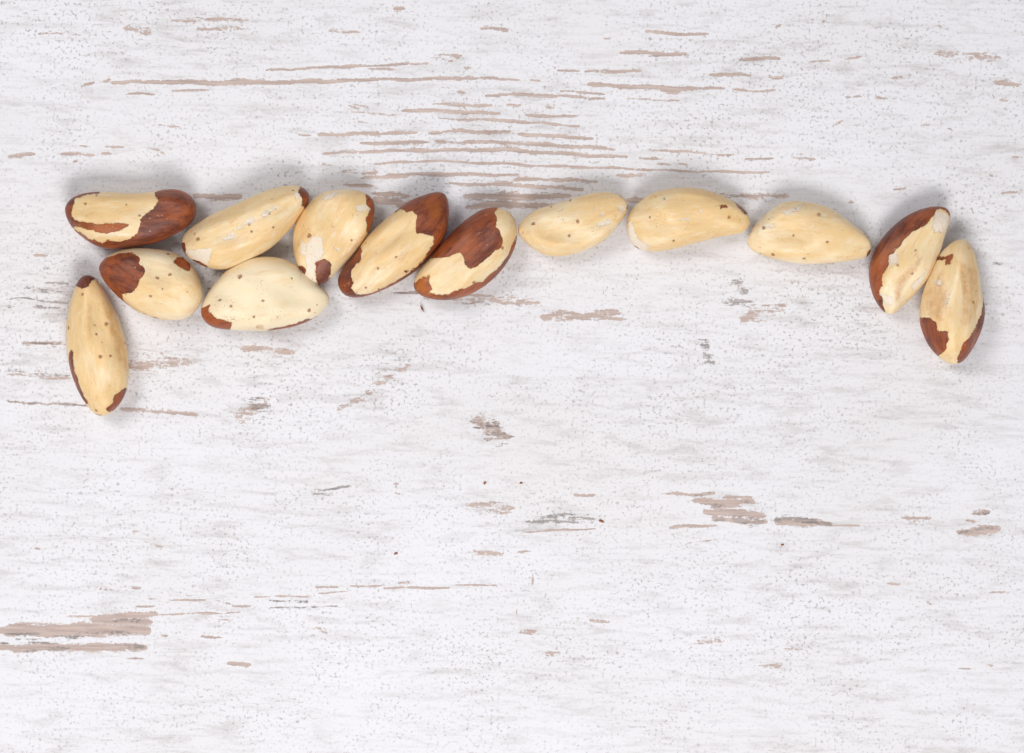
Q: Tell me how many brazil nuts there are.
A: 13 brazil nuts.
